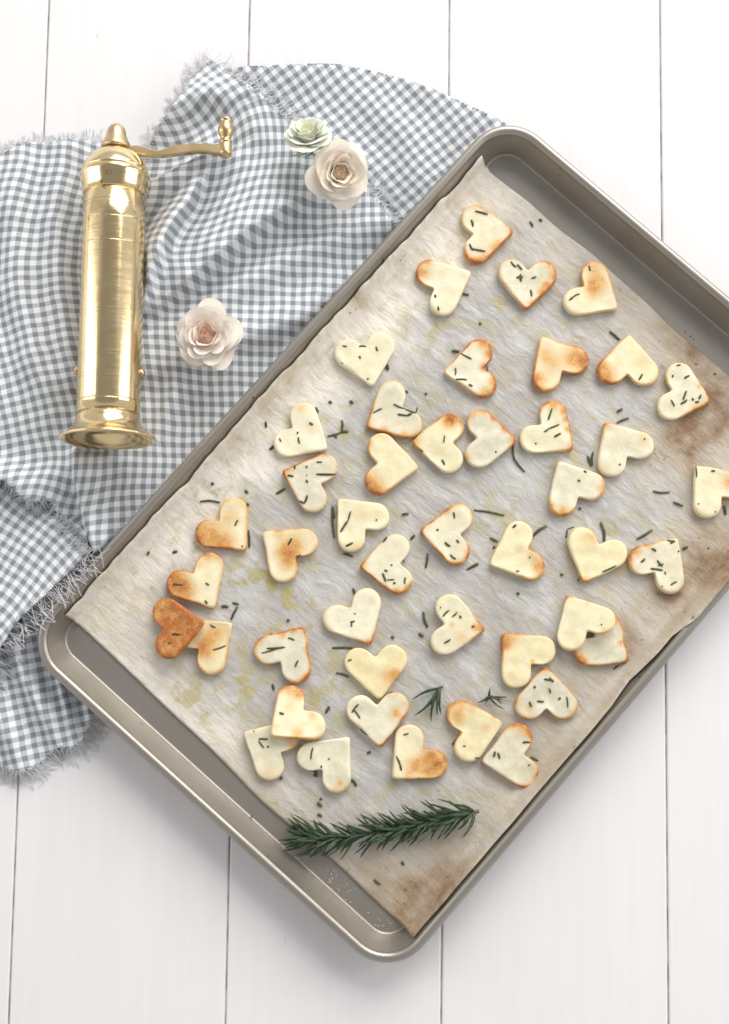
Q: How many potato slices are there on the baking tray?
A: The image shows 45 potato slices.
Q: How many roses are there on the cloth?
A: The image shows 3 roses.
